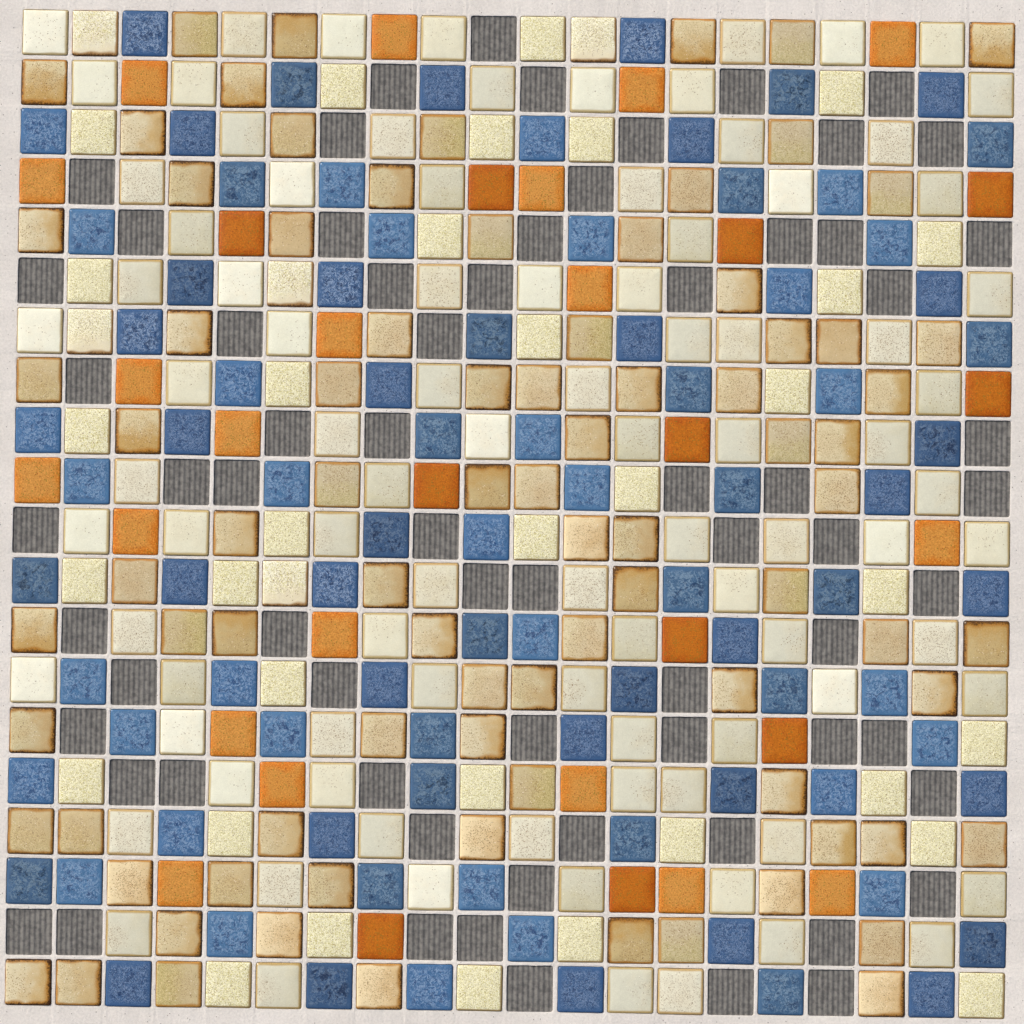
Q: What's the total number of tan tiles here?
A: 85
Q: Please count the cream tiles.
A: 130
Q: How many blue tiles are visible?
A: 86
